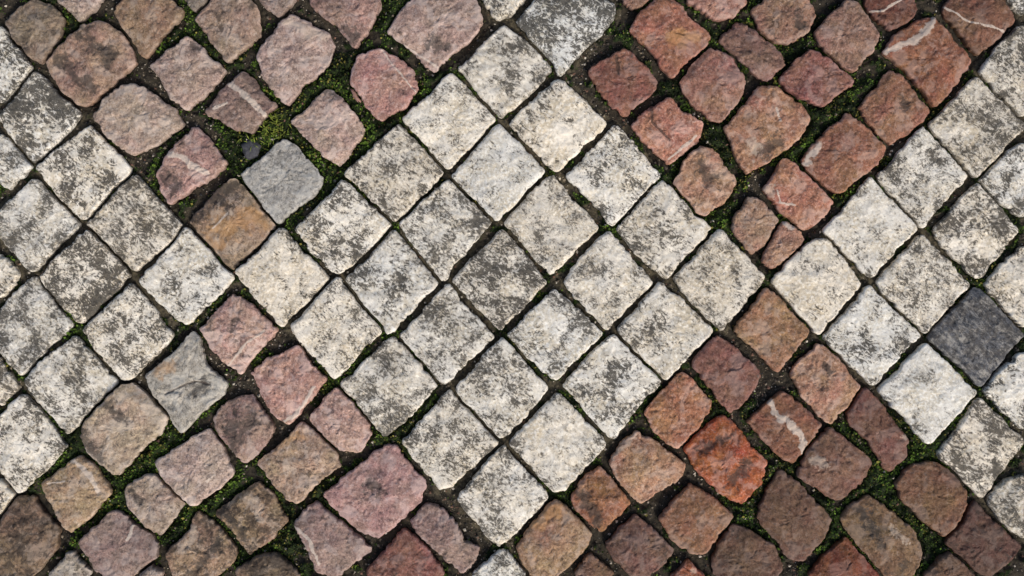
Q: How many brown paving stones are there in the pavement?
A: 79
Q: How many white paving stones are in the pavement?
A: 58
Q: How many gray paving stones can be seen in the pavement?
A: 3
